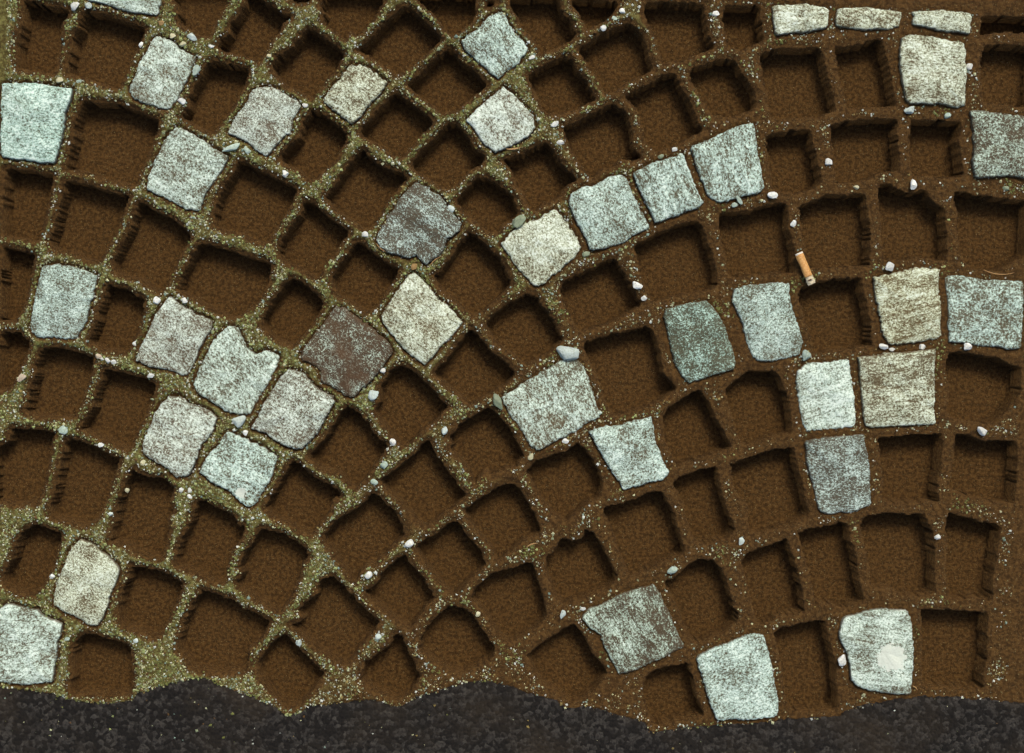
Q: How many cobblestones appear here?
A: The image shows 40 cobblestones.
